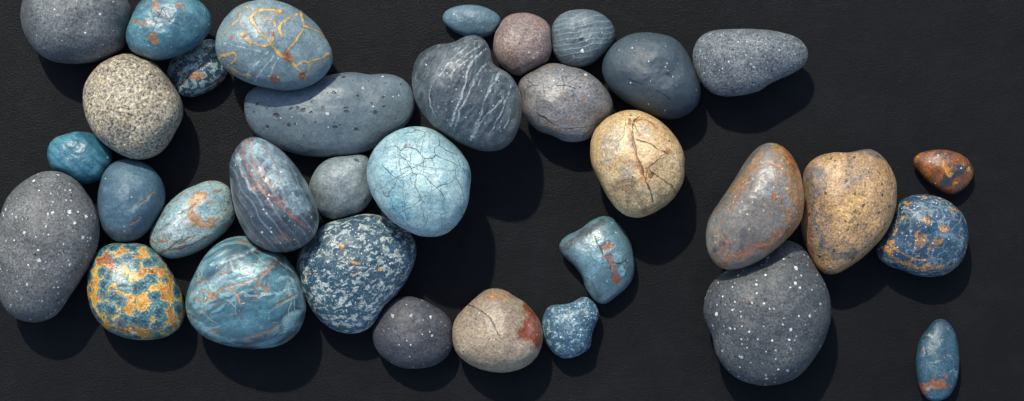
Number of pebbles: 34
